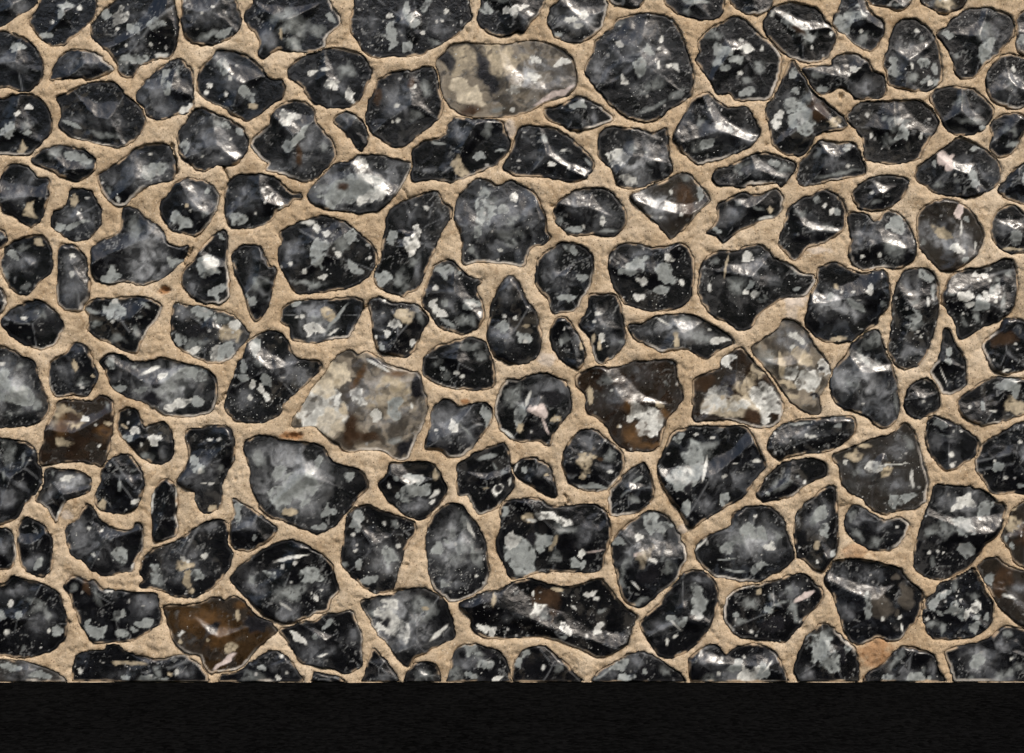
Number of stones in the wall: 162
